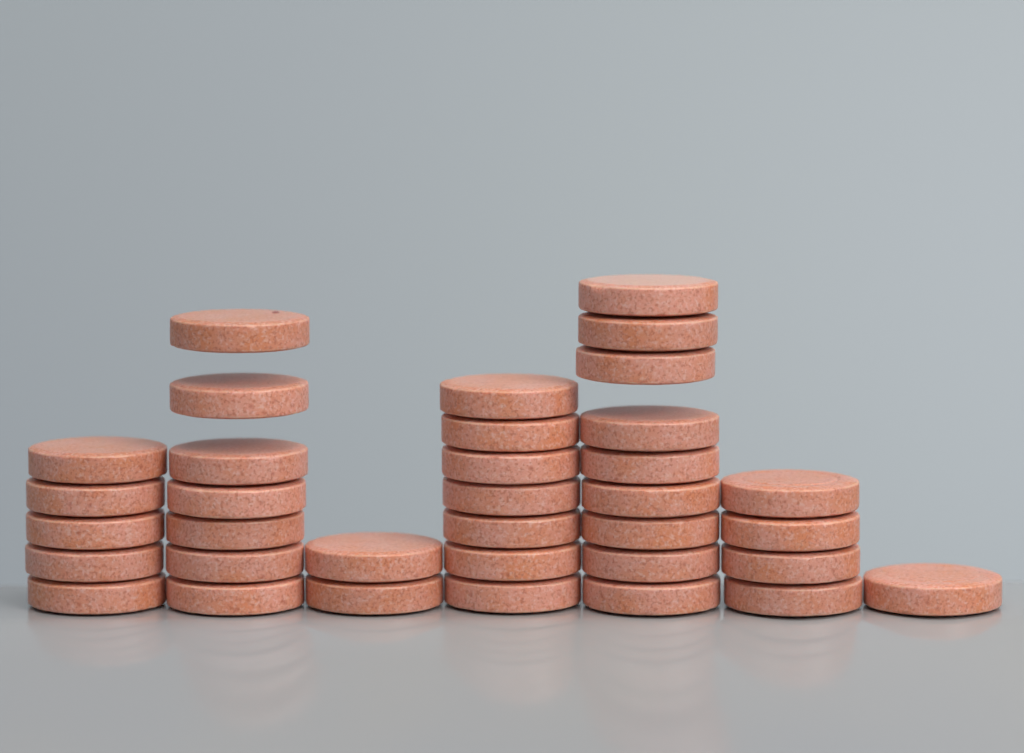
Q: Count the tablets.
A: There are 35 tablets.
